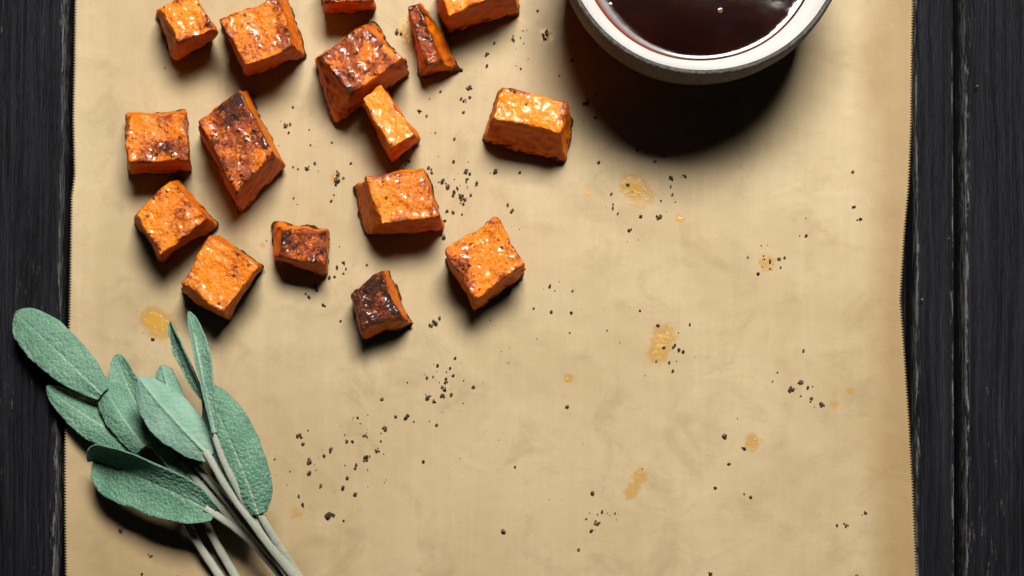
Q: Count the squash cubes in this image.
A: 16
